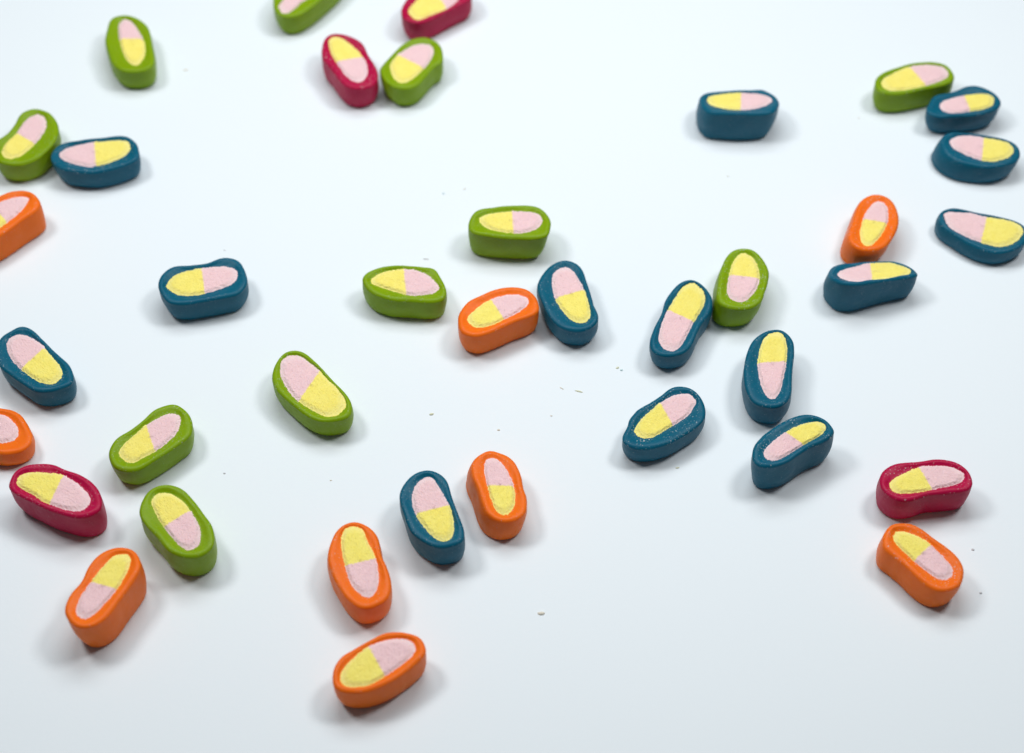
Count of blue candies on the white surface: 14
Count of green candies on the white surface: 11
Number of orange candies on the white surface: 9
